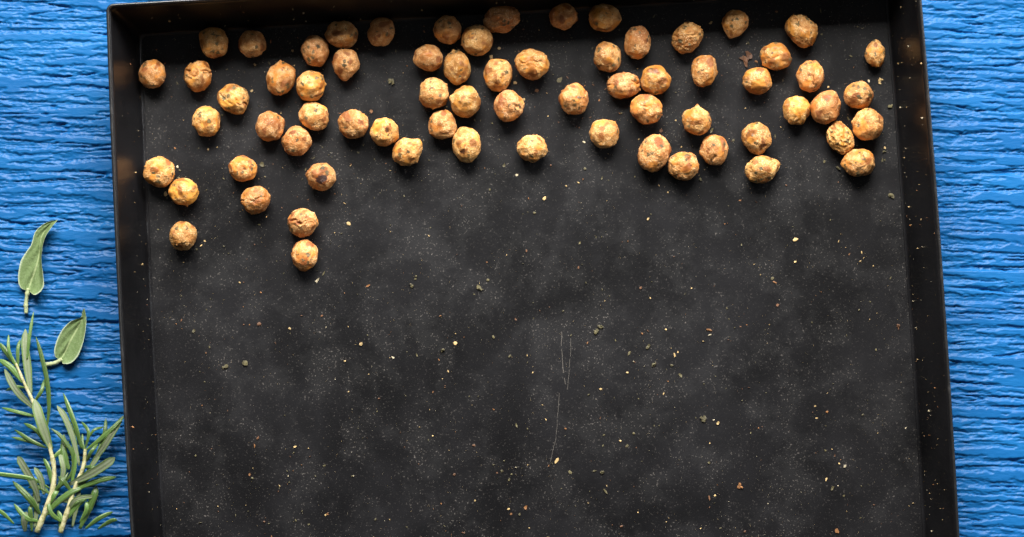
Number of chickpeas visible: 68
